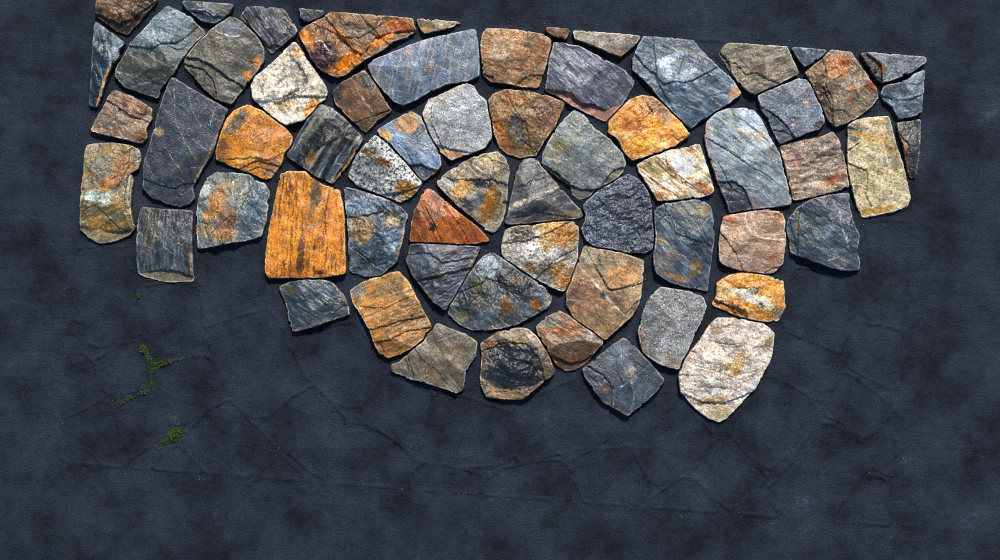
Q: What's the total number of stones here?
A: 63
